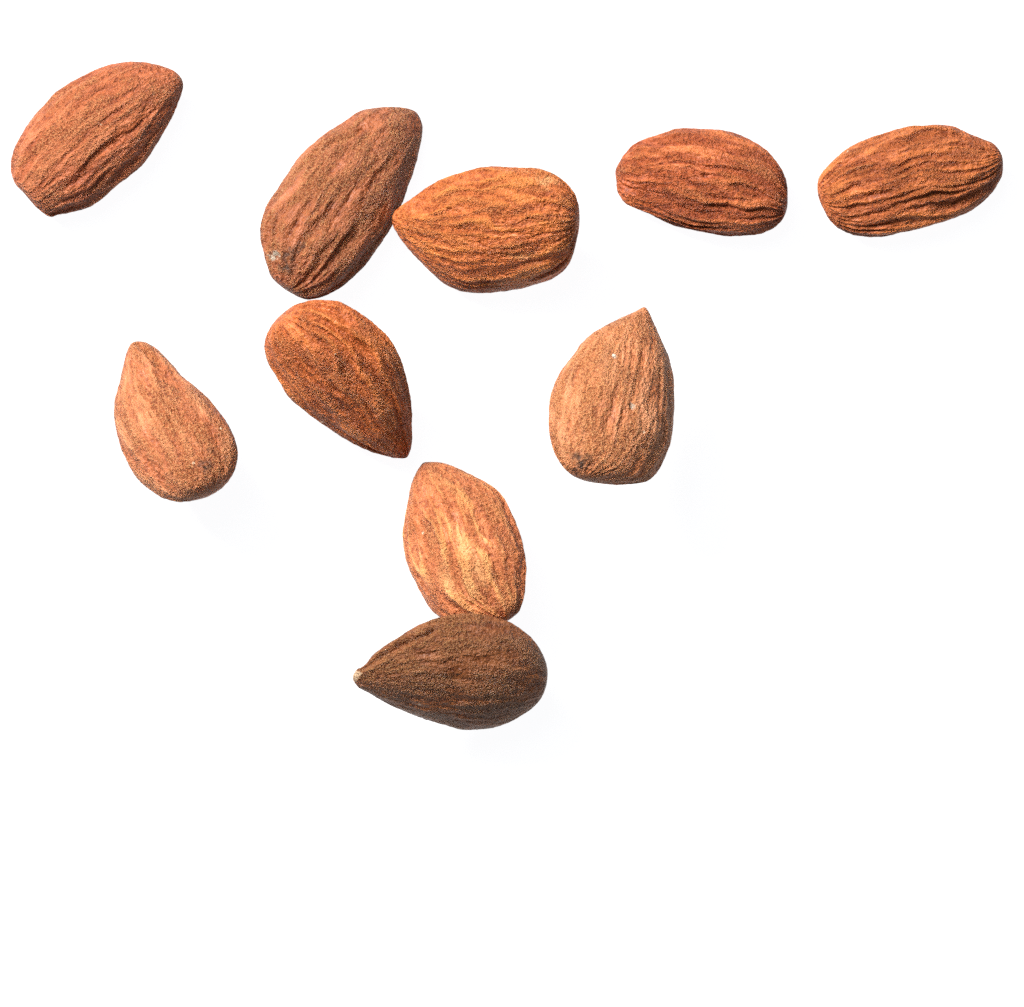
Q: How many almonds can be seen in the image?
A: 10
